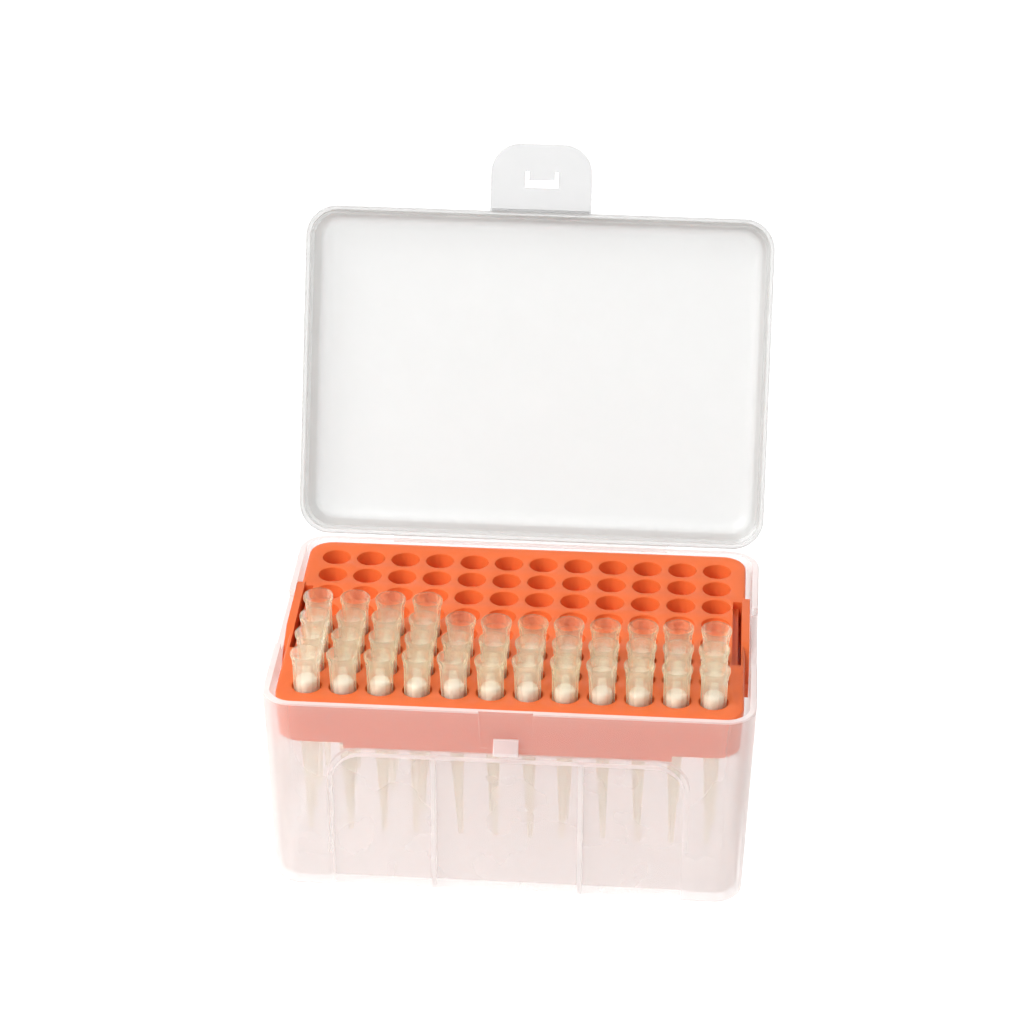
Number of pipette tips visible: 40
